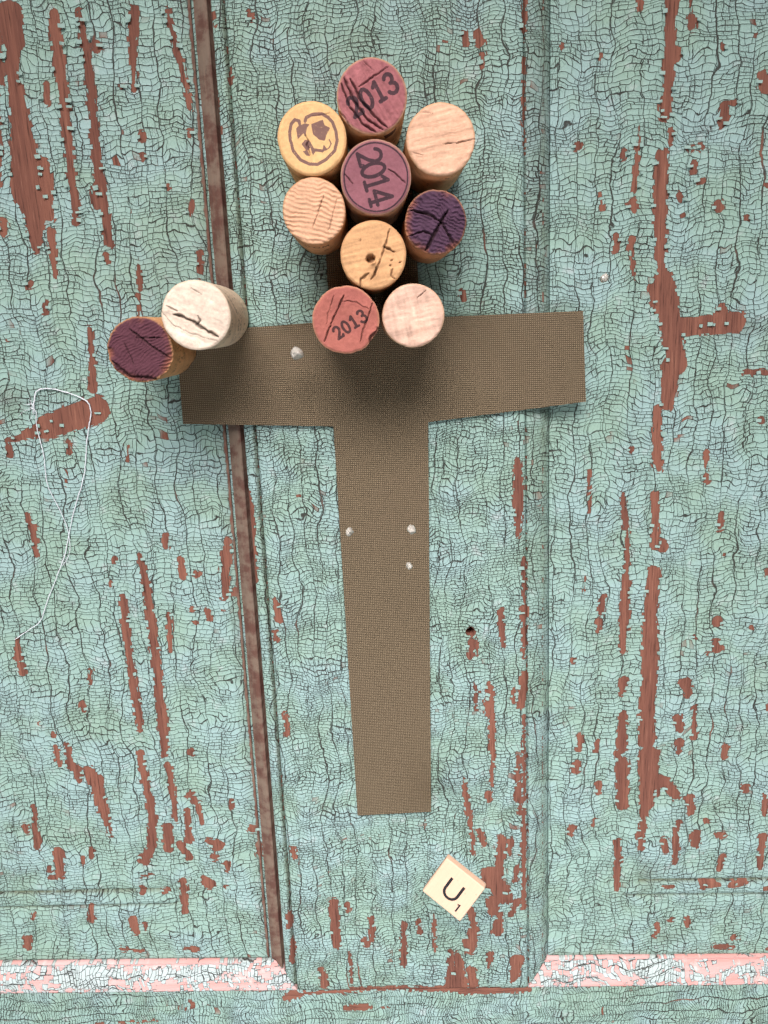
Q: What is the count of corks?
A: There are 11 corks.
